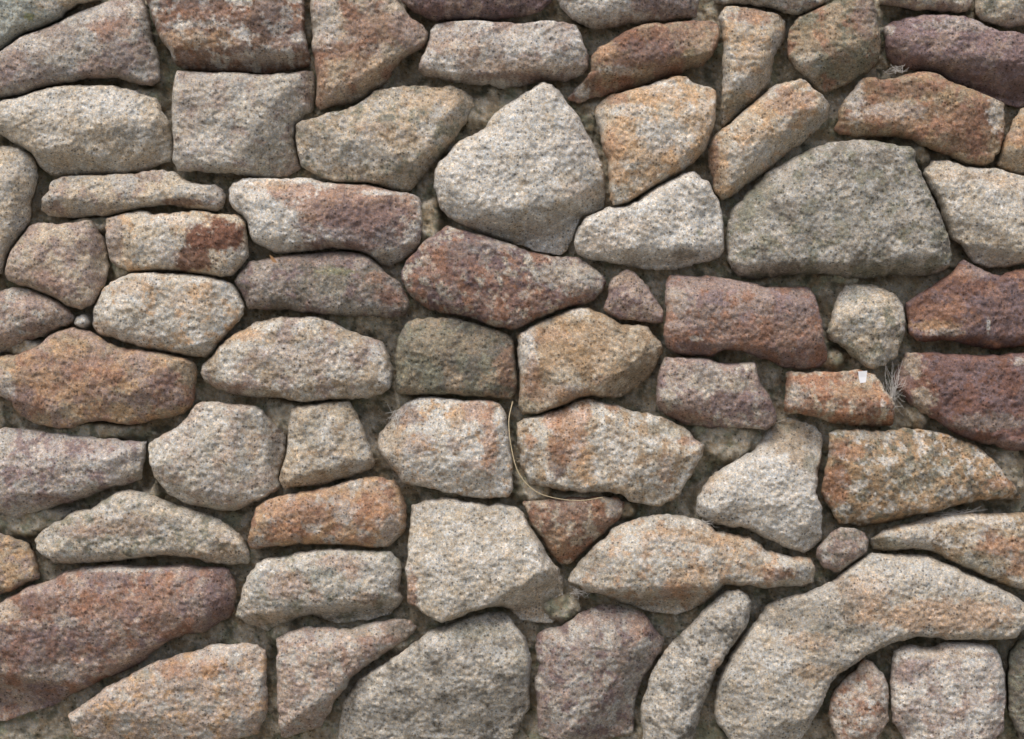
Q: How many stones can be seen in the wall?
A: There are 71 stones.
